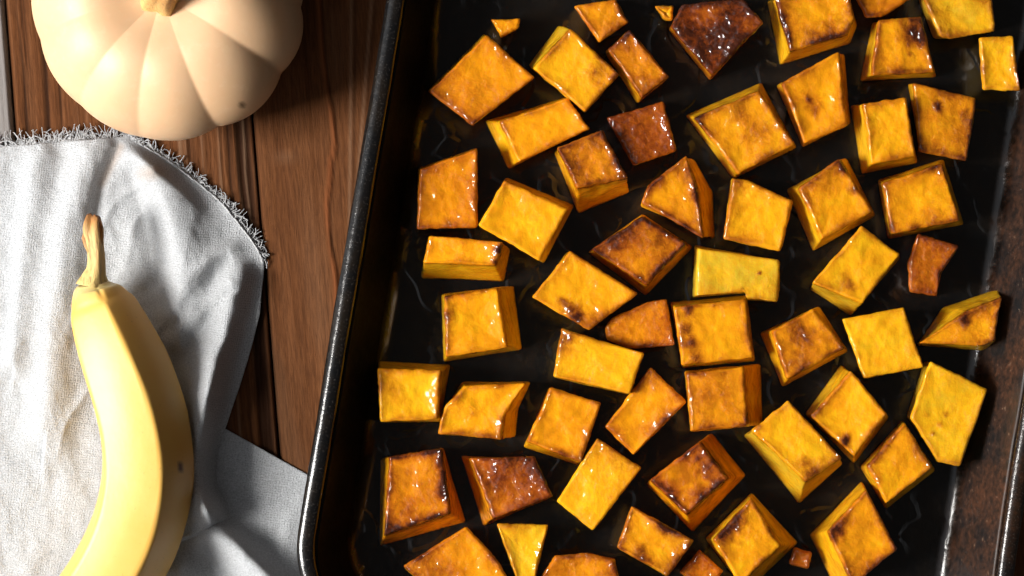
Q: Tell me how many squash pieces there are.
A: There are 59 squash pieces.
